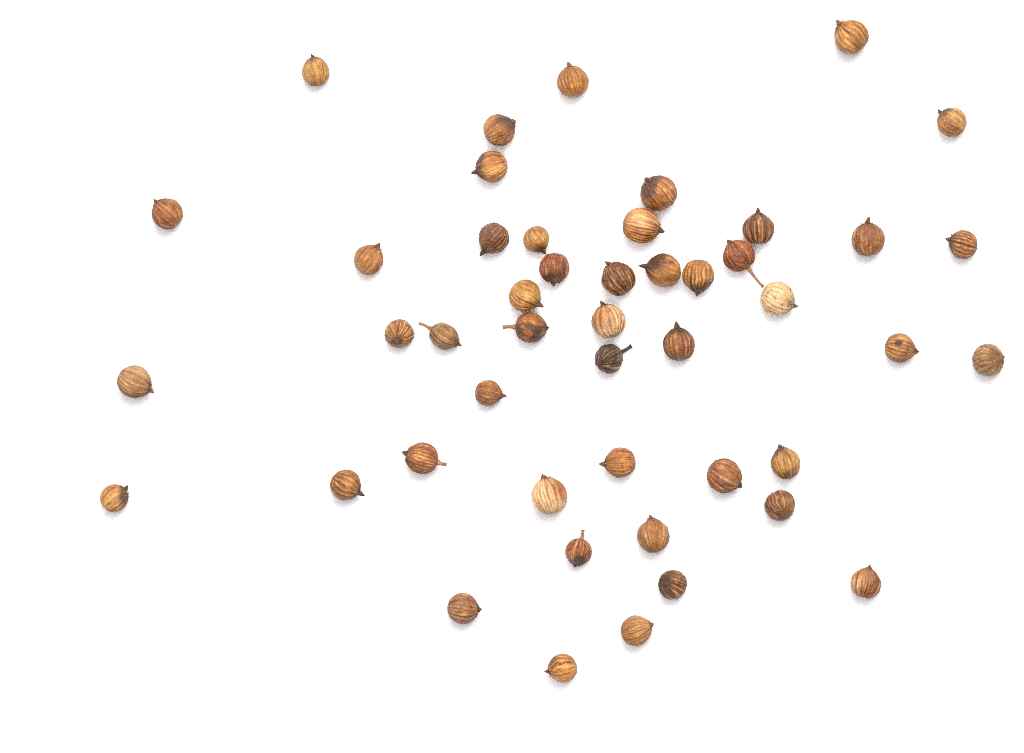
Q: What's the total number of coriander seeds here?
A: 47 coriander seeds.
